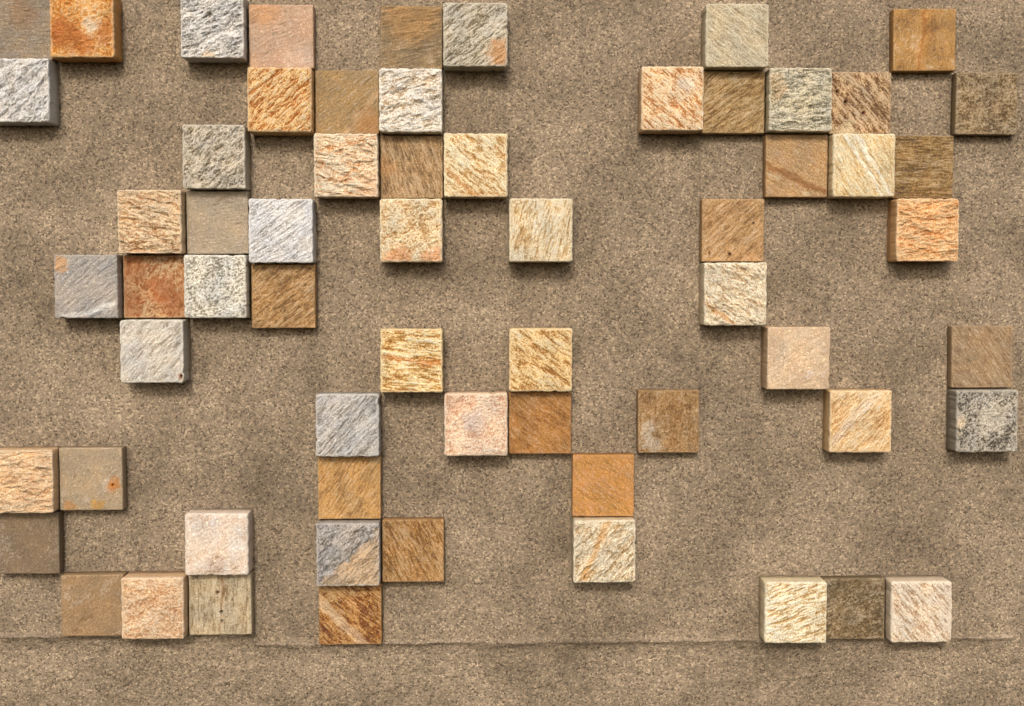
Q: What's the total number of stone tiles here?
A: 63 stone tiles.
